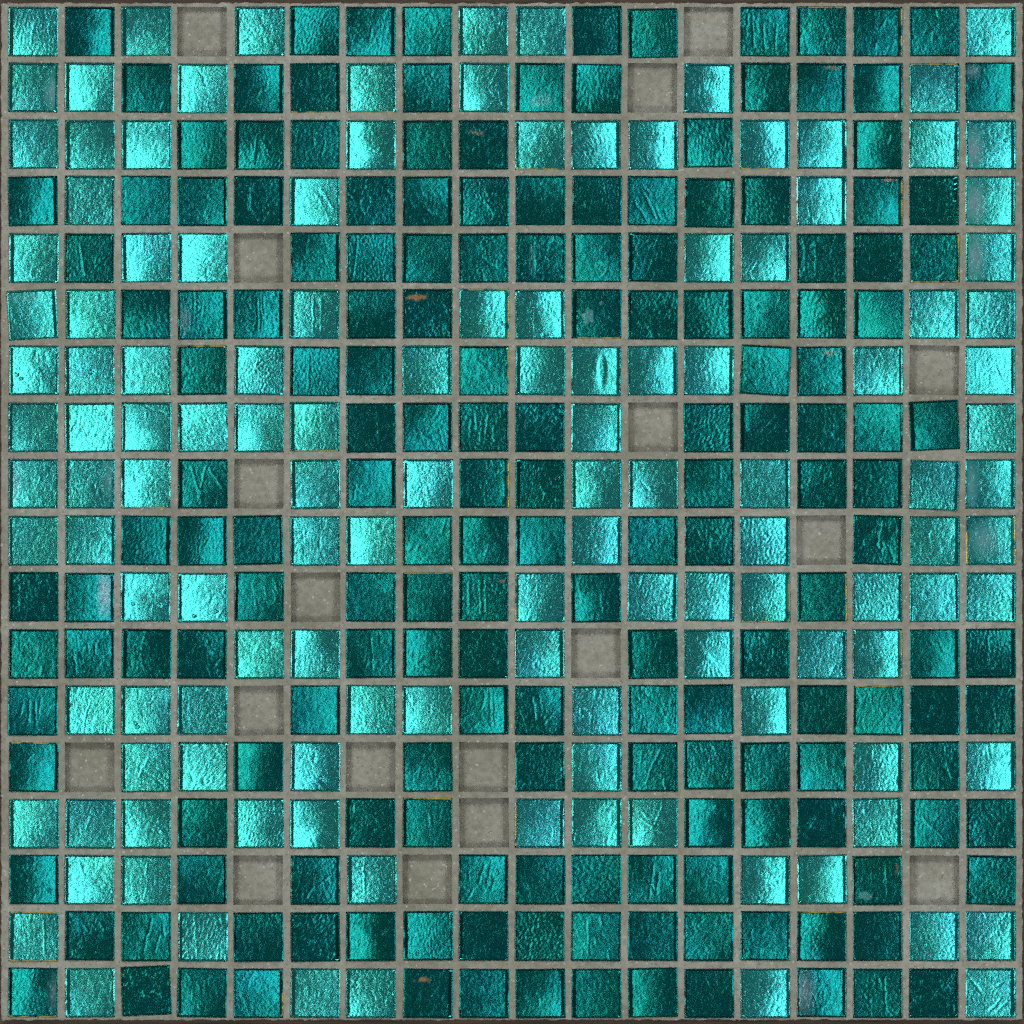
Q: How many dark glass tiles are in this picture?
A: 177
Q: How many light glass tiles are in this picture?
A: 129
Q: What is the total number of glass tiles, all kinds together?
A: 306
